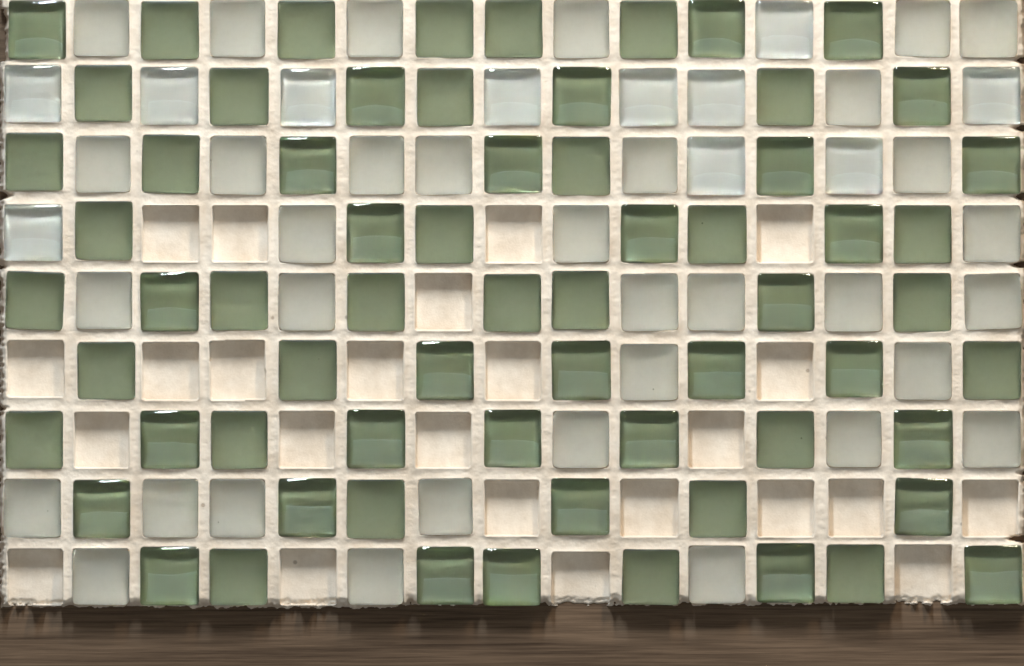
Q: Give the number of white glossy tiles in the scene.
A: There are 11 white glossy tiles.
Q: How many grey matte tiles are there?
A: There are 34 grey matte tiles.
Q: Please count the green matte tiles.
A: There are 33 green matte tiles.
